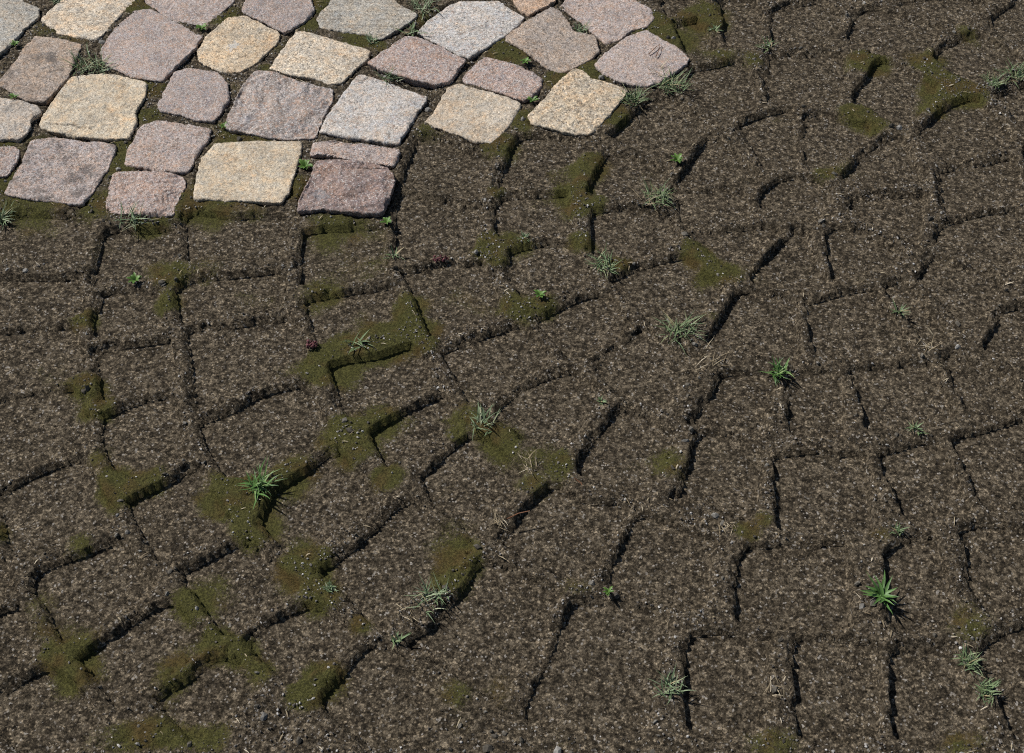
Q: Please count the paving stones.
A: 30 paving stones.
